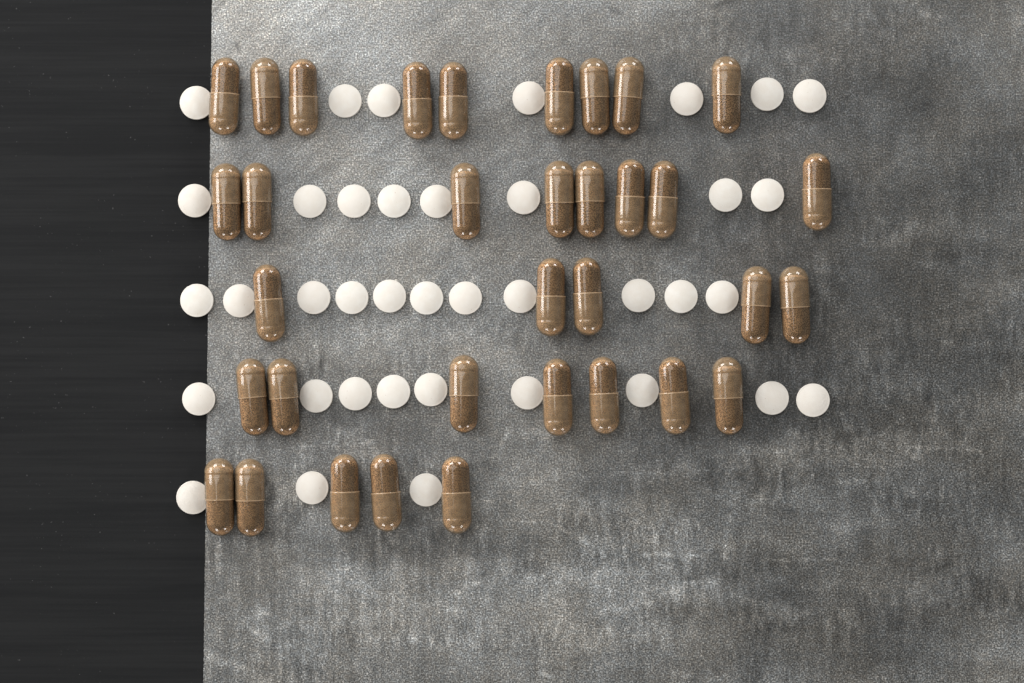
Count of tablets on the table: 38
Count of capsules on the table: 34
